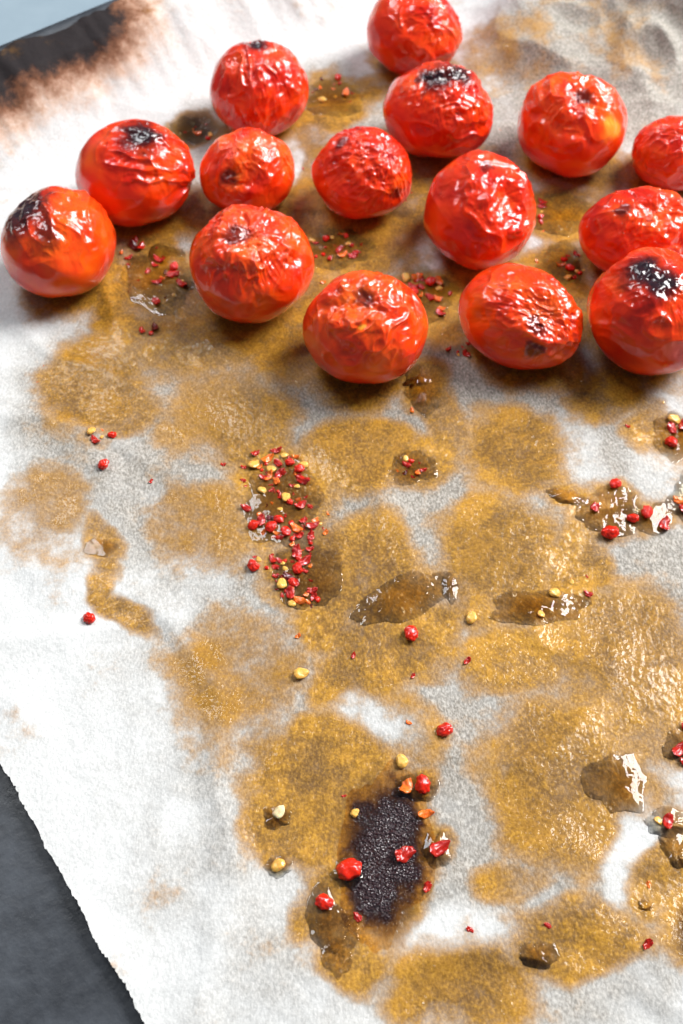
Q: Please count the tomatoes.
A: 15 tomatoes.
